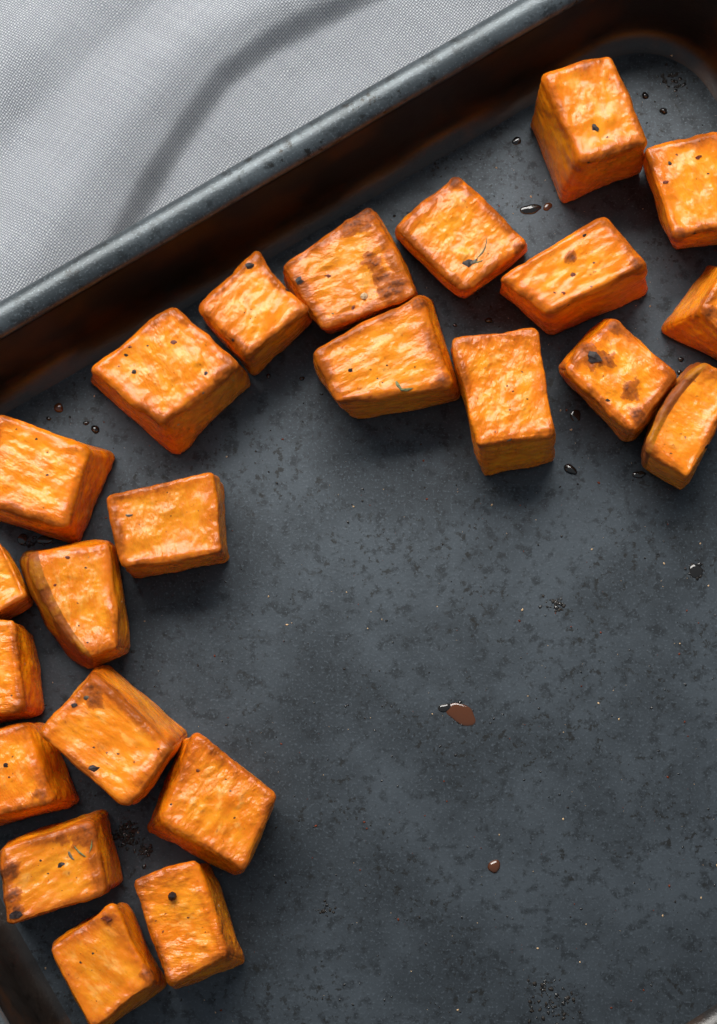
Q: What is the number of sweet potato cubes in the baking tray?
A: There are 23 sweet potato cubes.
